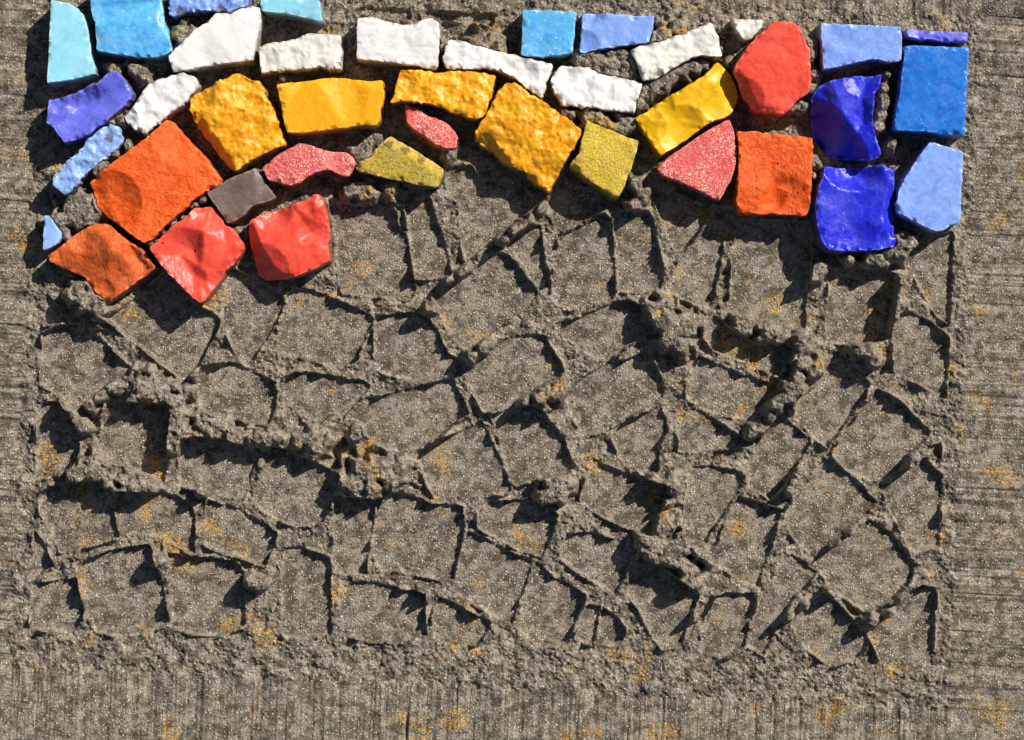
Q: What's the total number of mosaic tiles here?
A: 40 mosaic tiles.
